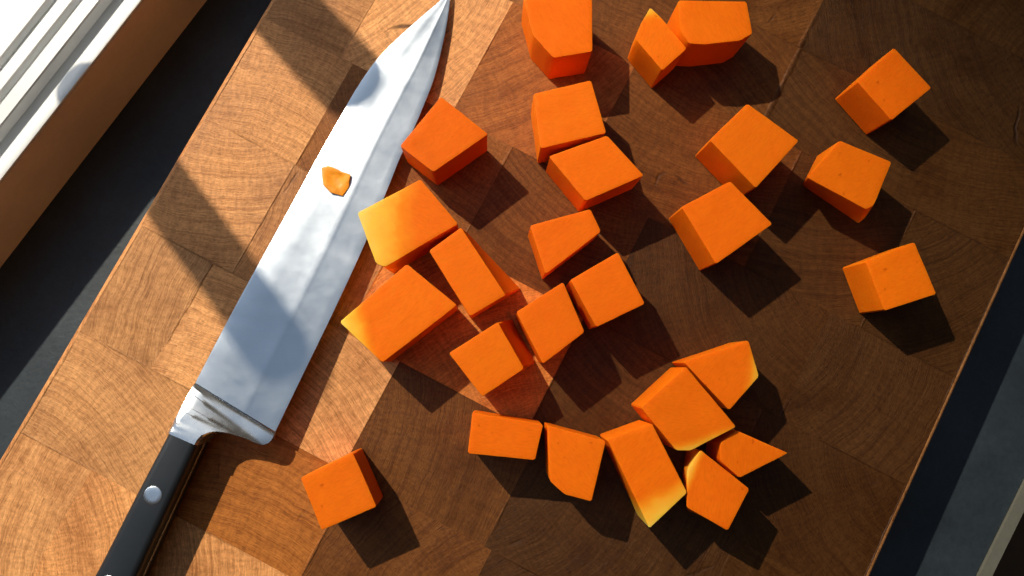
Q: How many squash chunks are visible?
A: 26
